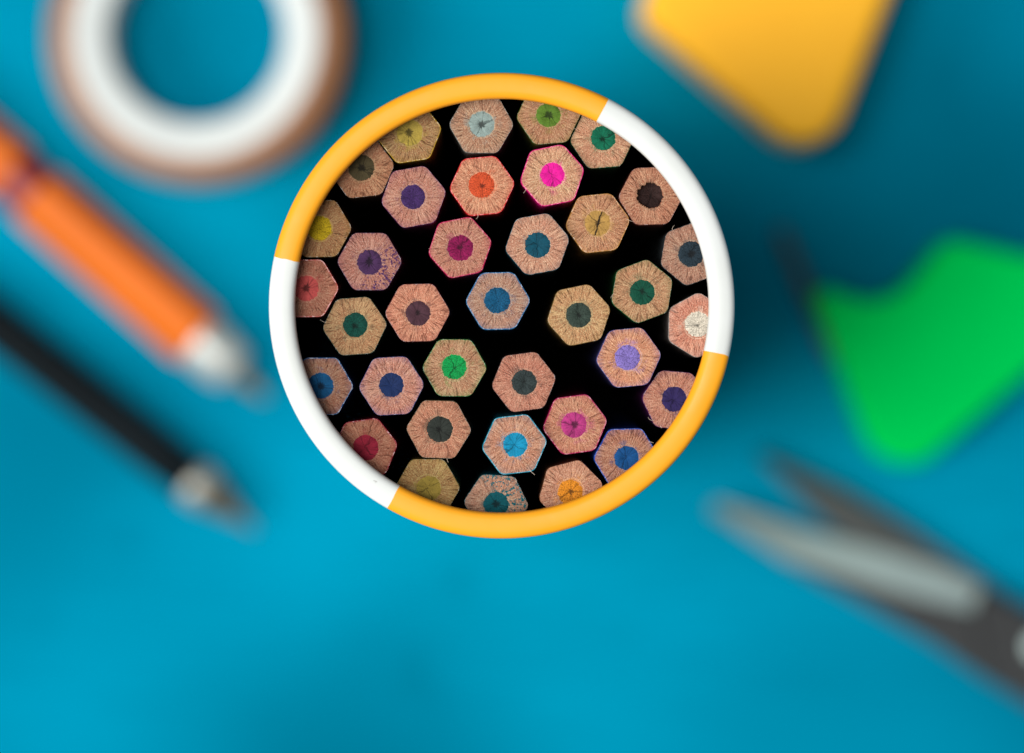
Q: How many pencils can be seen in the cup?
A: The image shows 36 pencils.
